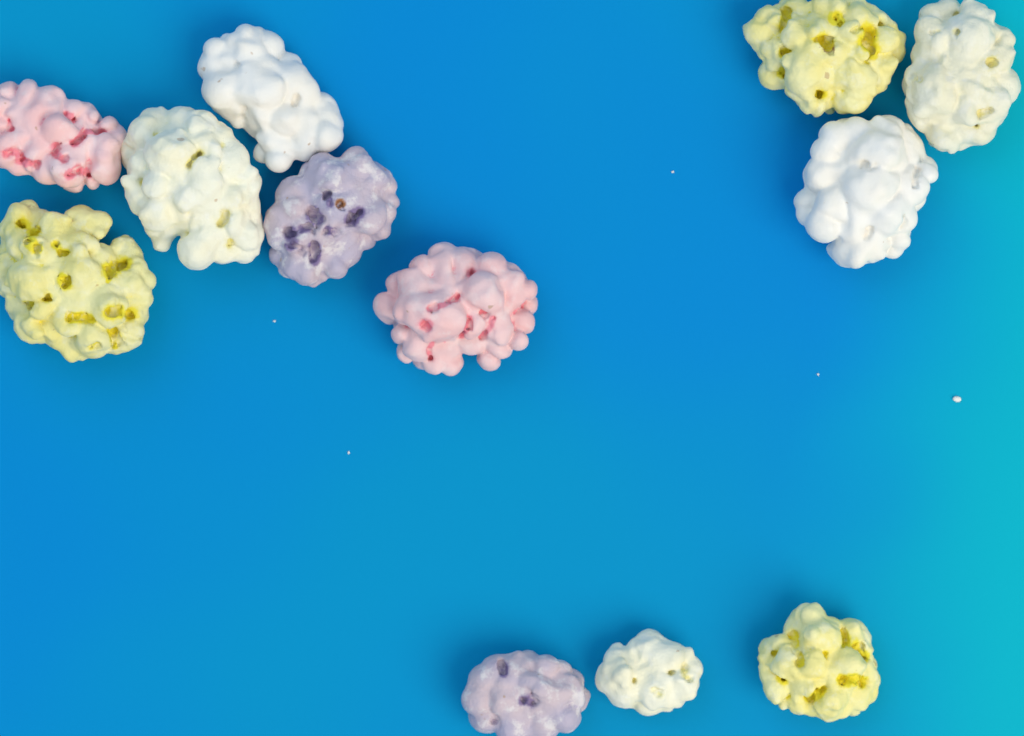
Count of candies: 12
